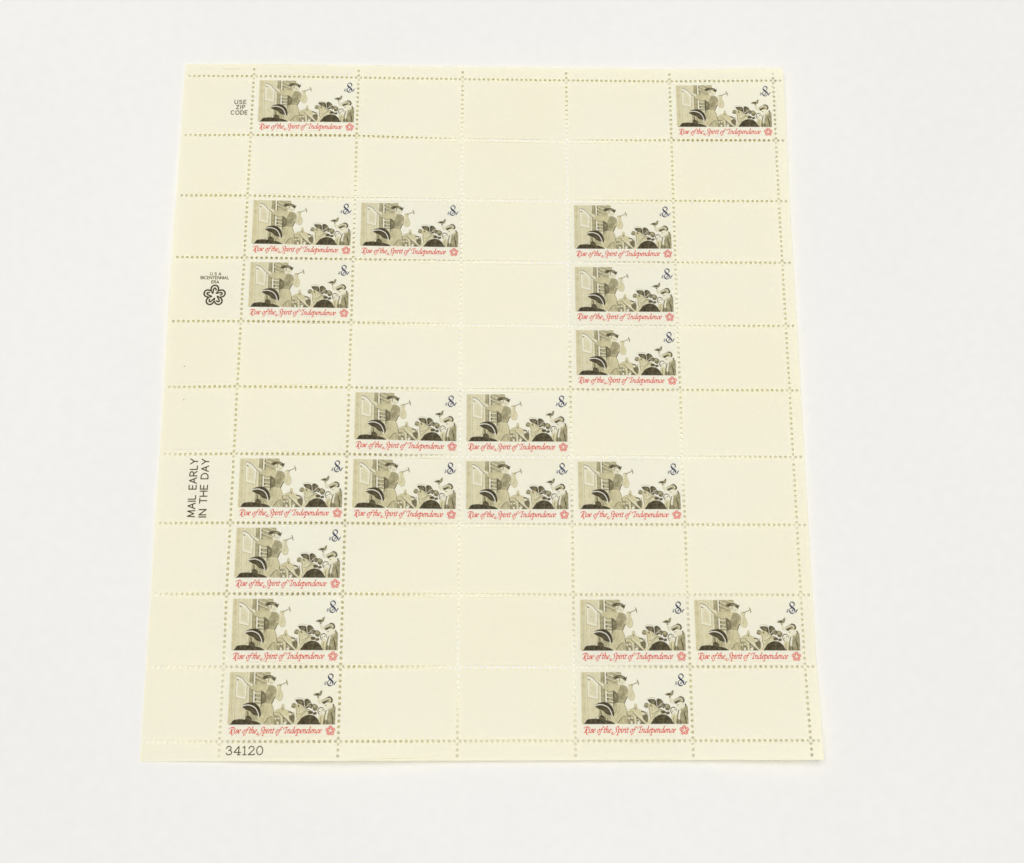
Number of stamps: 20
